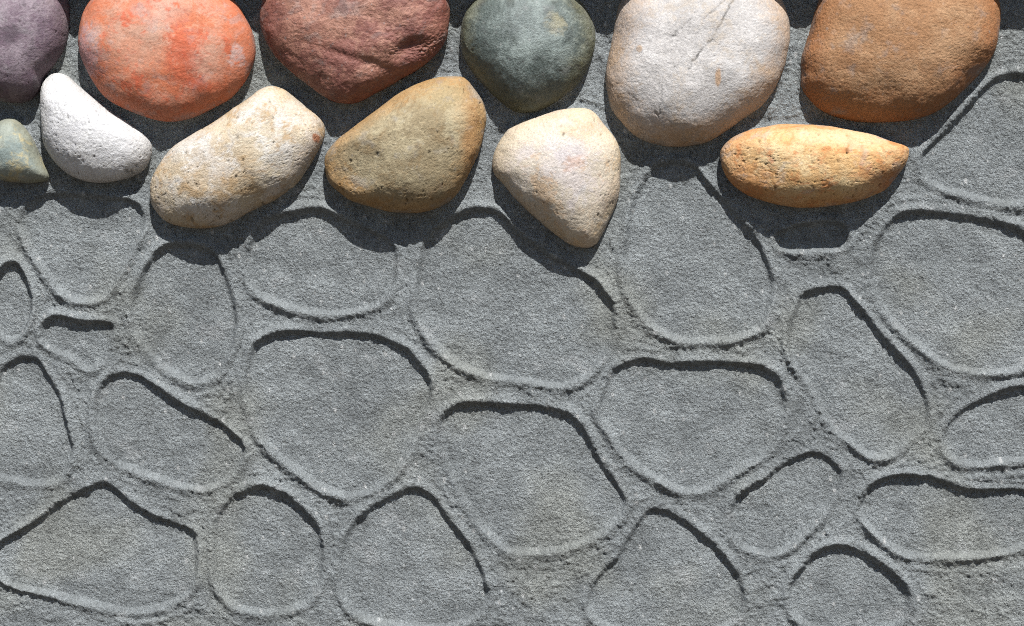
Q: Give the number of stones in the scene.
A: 12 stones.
